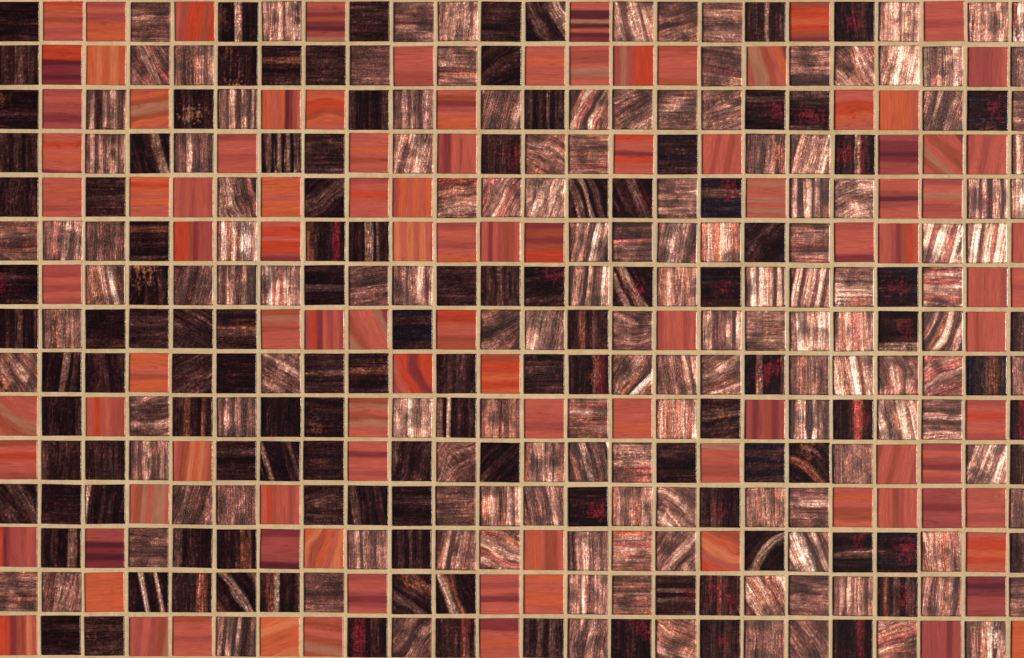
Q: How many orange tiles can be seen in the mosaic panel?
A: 101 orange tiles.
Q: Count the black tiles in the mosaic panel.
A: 117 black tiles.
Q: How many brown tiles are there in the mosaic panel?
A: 142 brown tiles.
